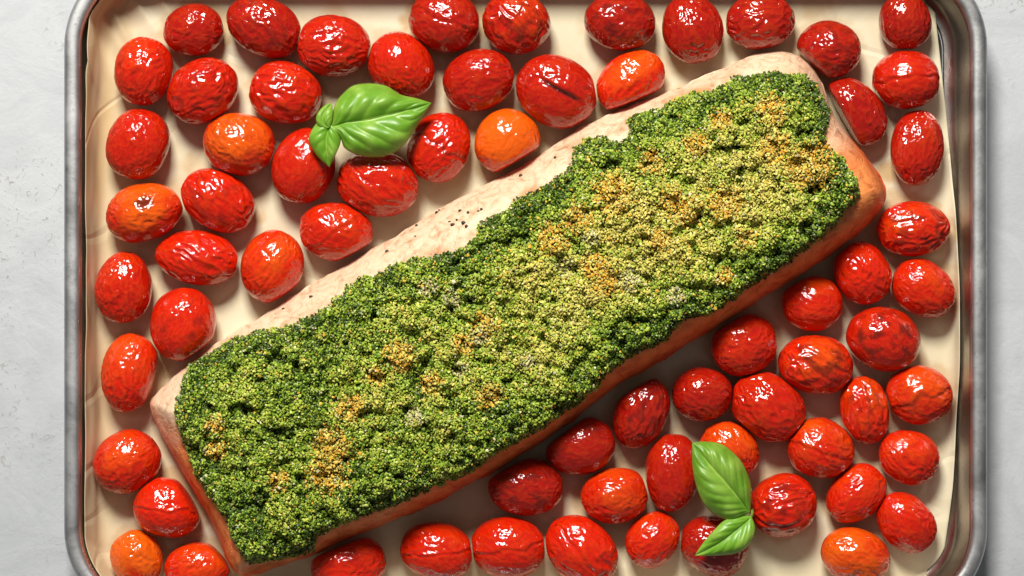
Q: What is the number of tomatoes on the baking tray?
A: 67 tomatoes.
